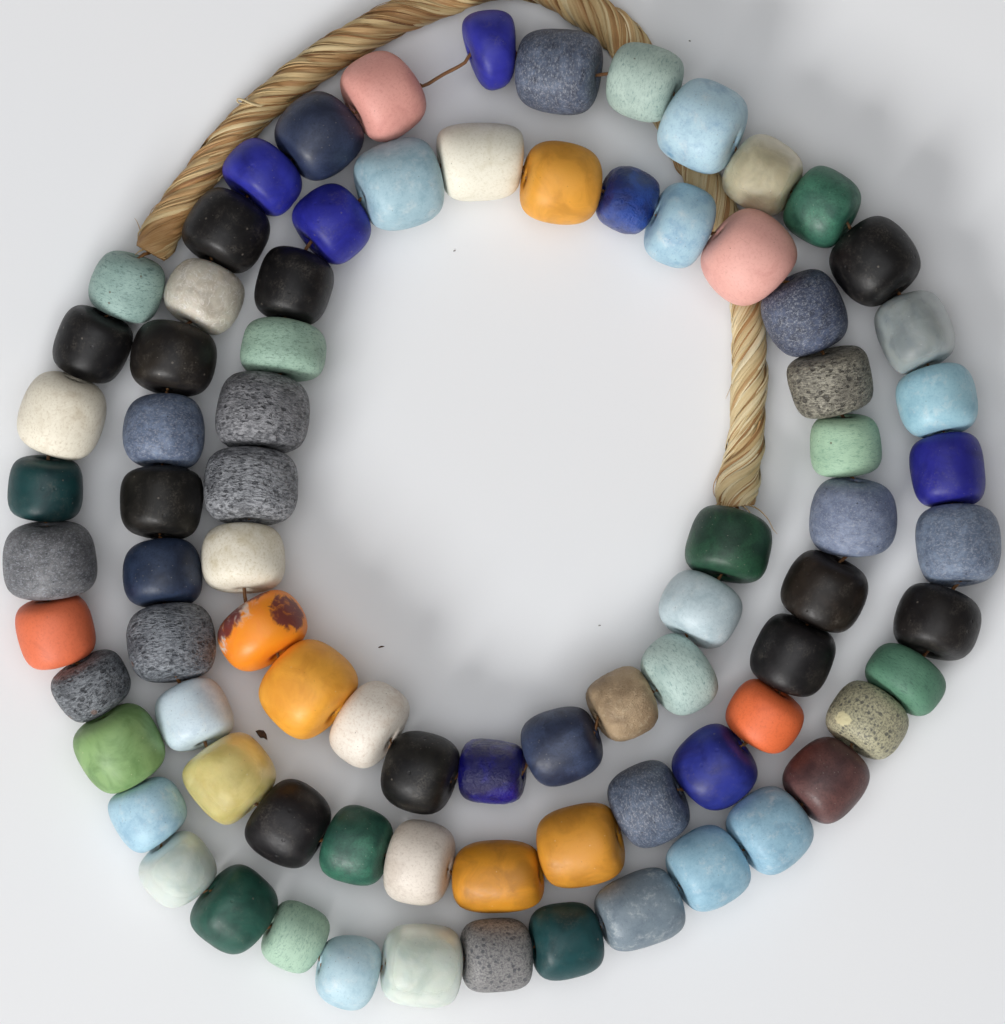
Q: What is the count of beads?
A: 82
